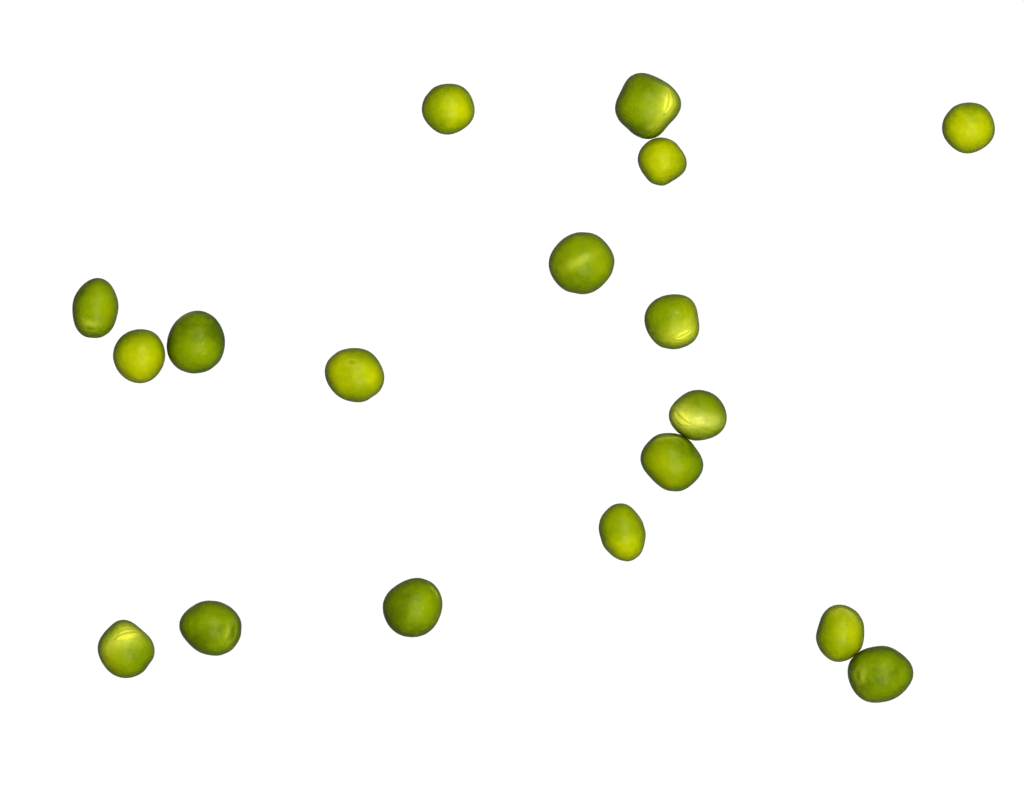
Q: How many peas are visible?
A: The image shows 18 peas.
